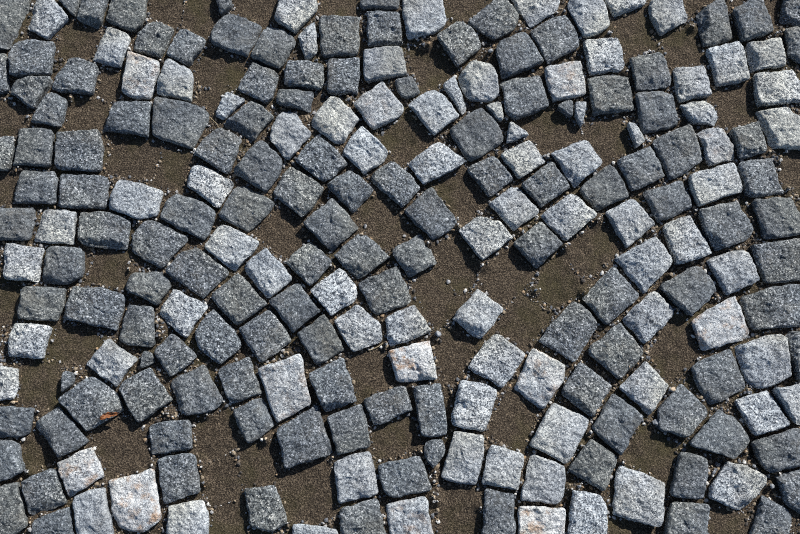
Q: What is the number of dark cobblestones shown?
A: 127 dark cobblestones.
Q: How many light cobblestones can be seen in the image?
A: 84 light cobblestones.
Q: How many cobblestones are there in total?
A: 211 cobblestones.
